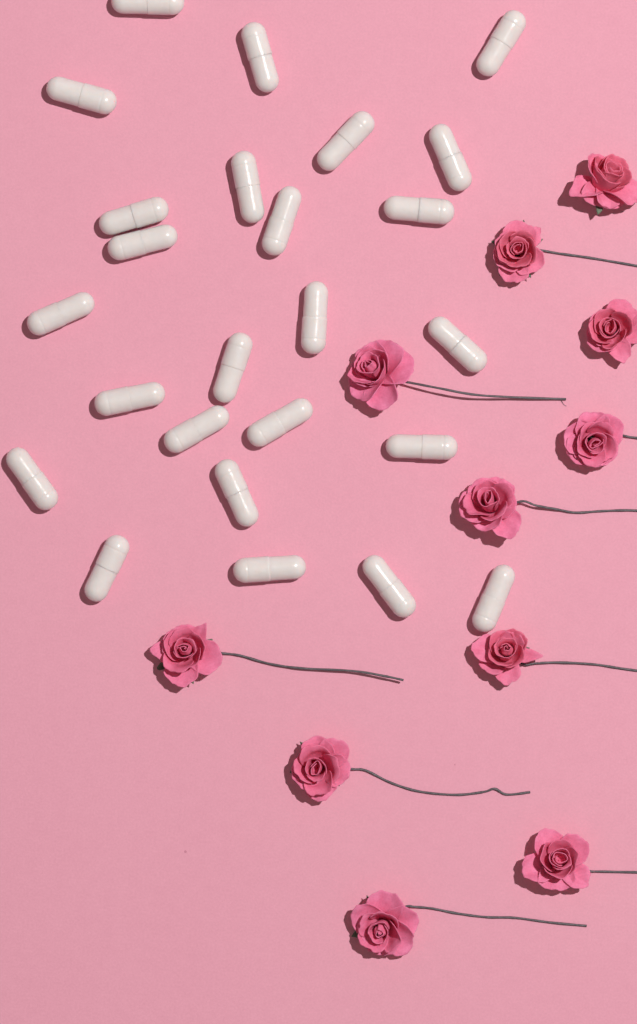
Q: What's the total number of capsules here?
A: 25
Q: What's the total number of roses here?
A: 11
